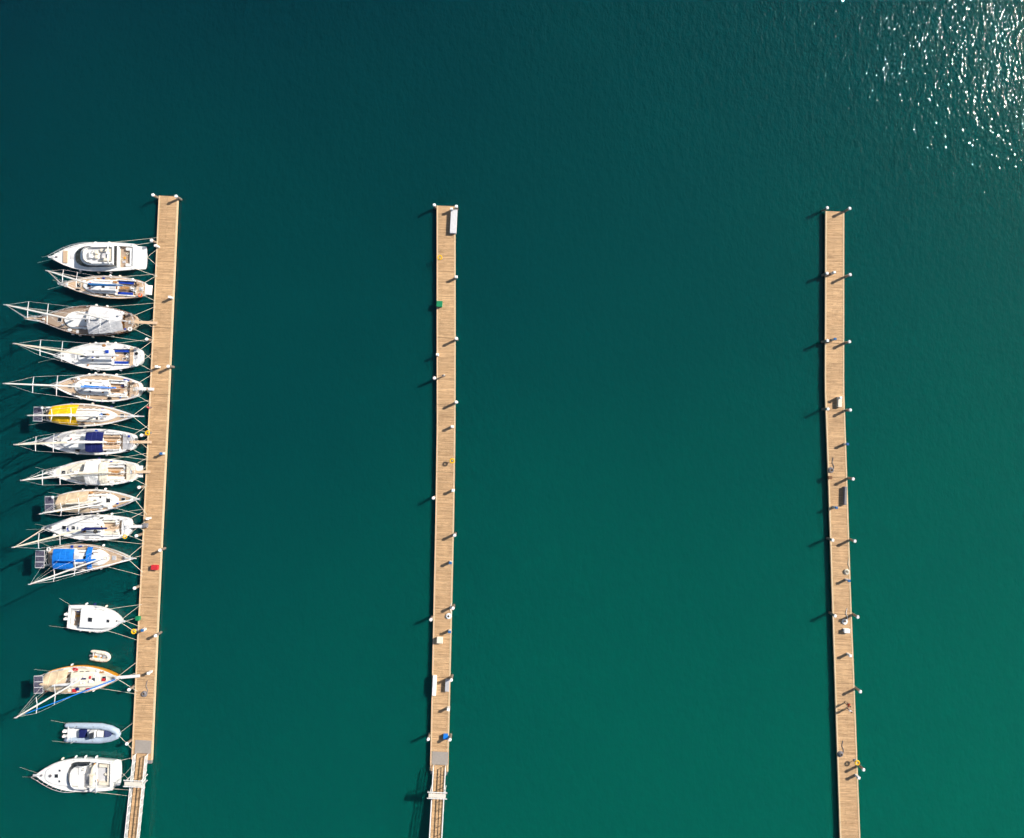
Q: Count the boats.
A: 16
